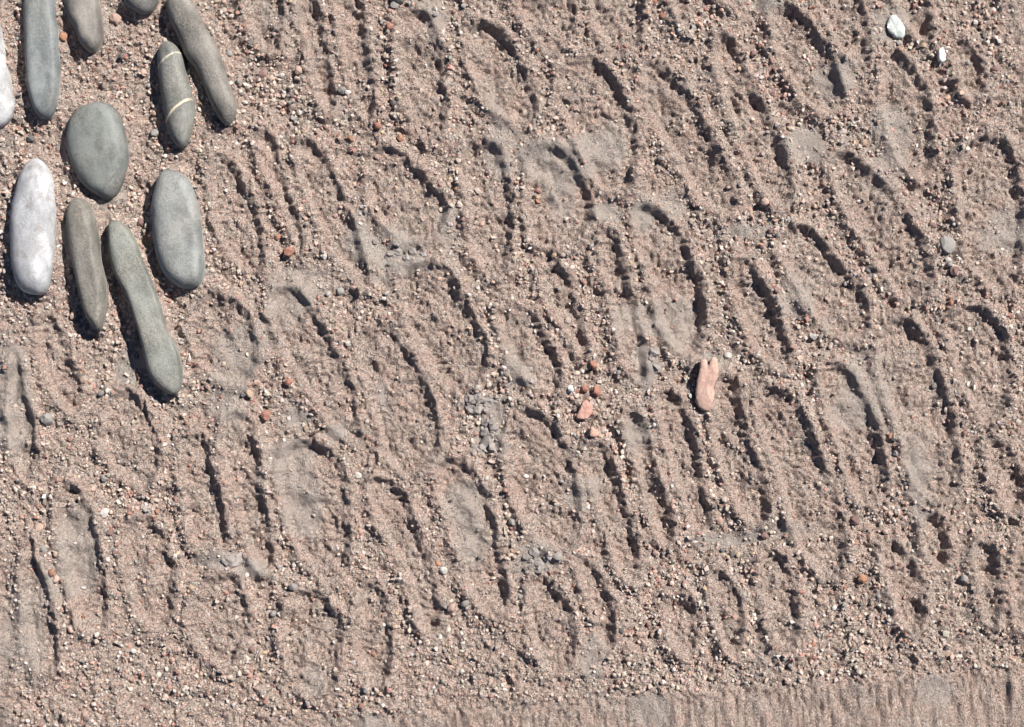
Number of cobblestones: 11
